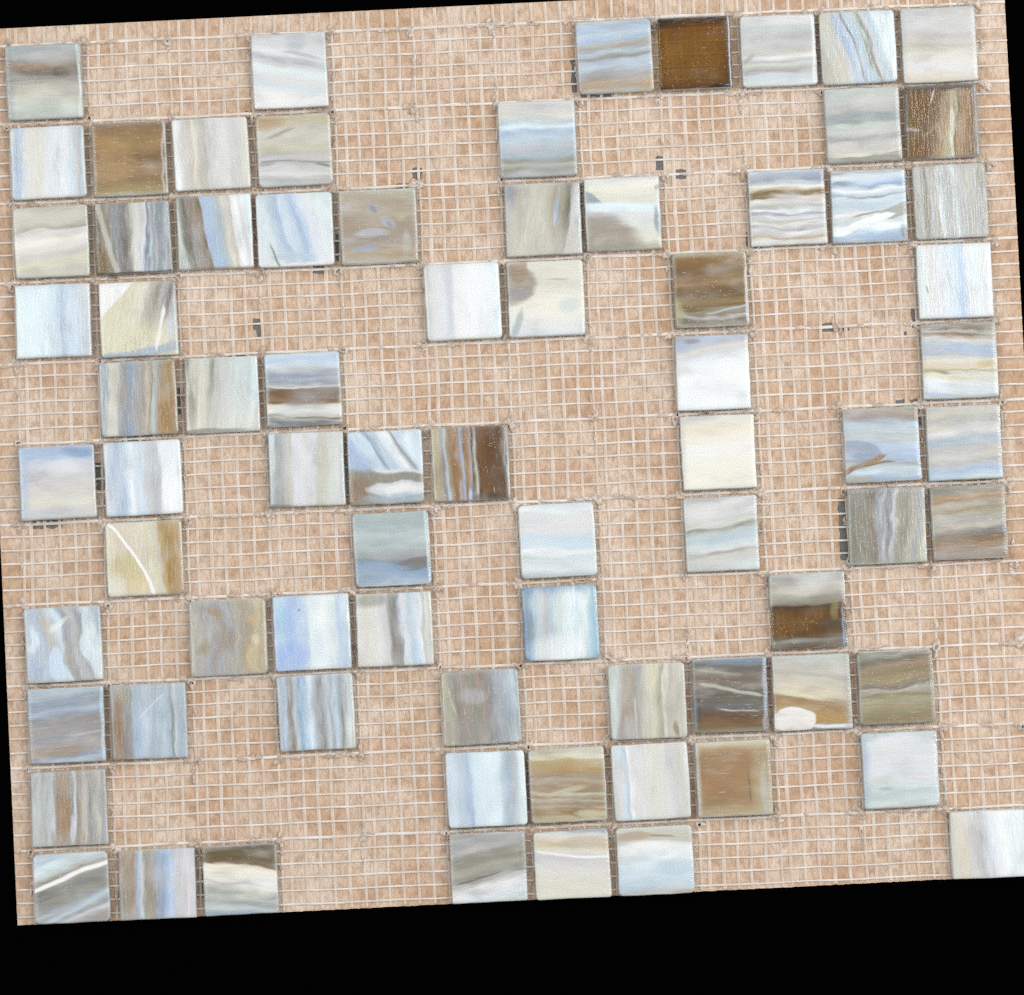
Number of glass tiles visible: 76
